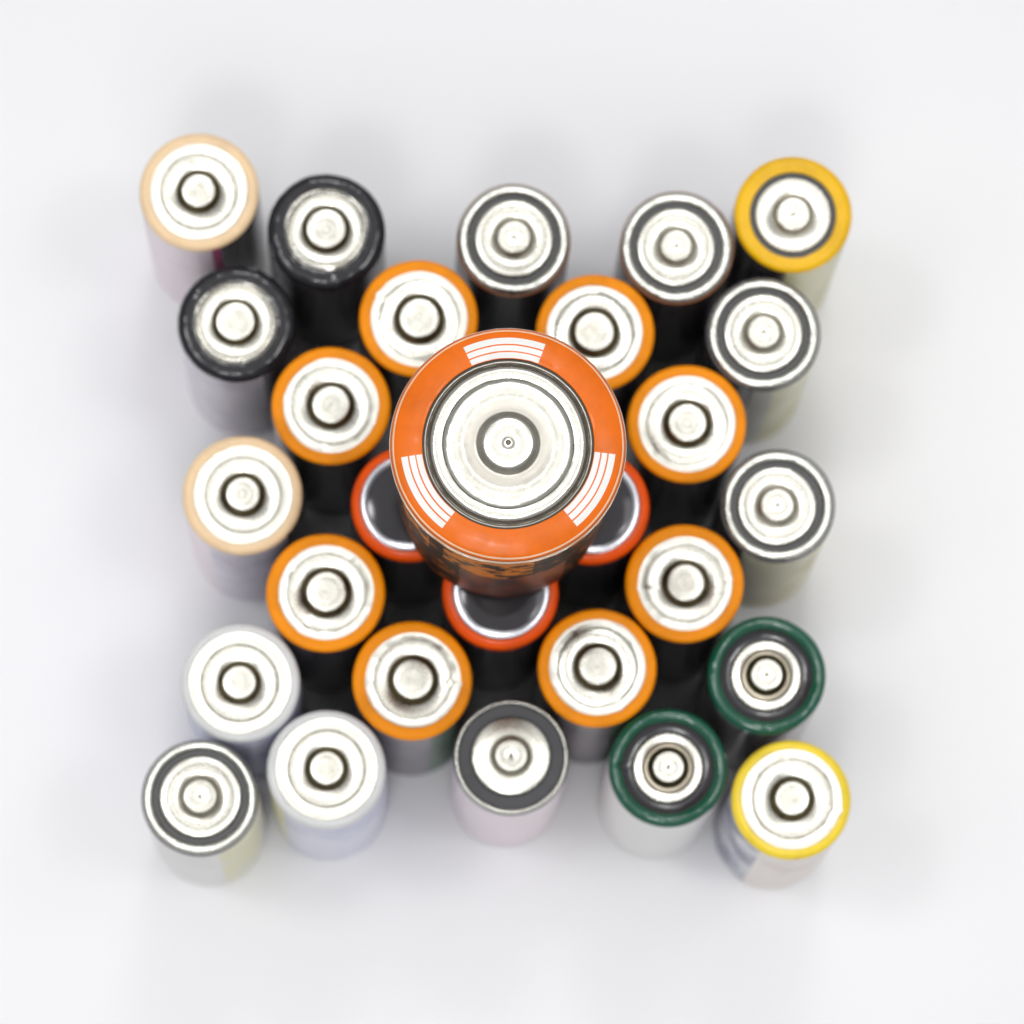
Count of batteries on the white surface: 28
